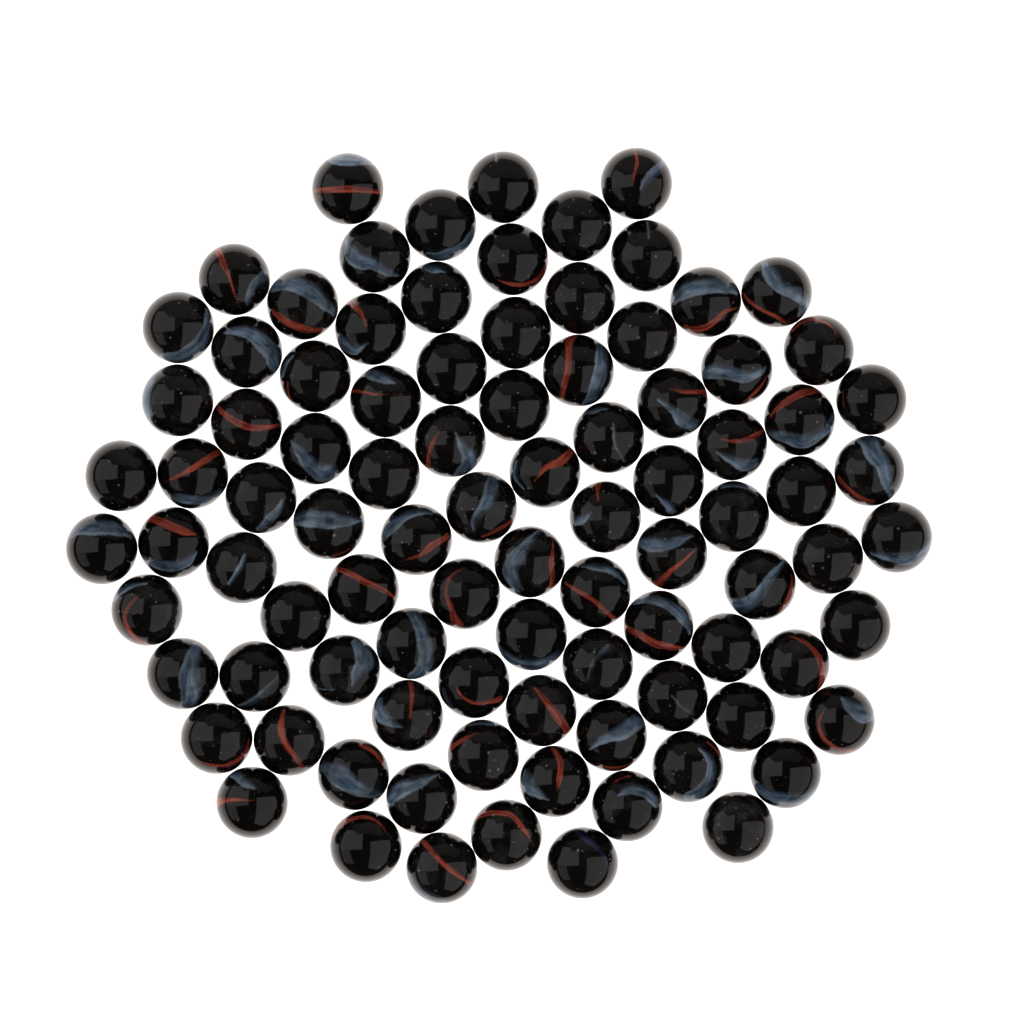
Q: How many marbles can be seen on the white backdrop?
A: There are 93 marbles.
